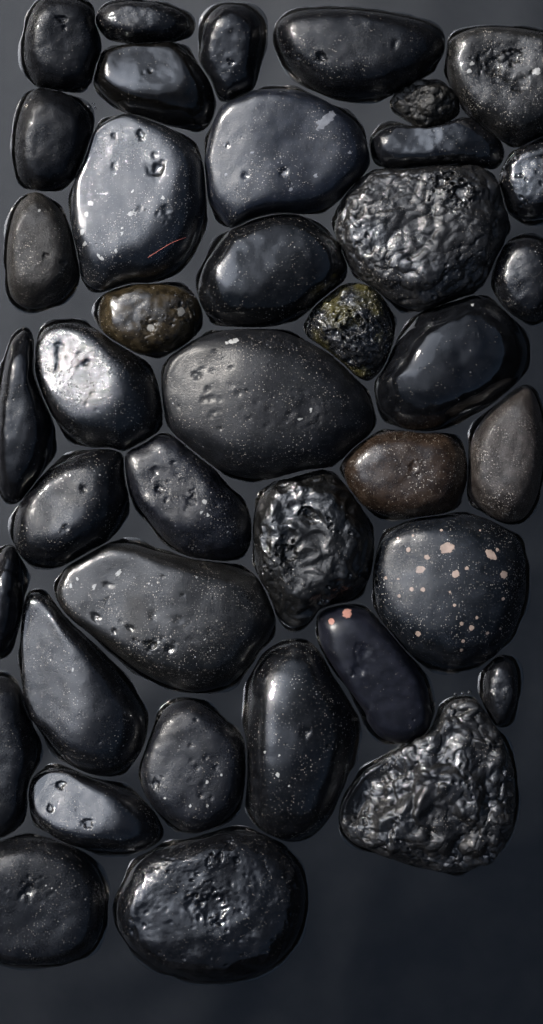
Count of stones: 40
